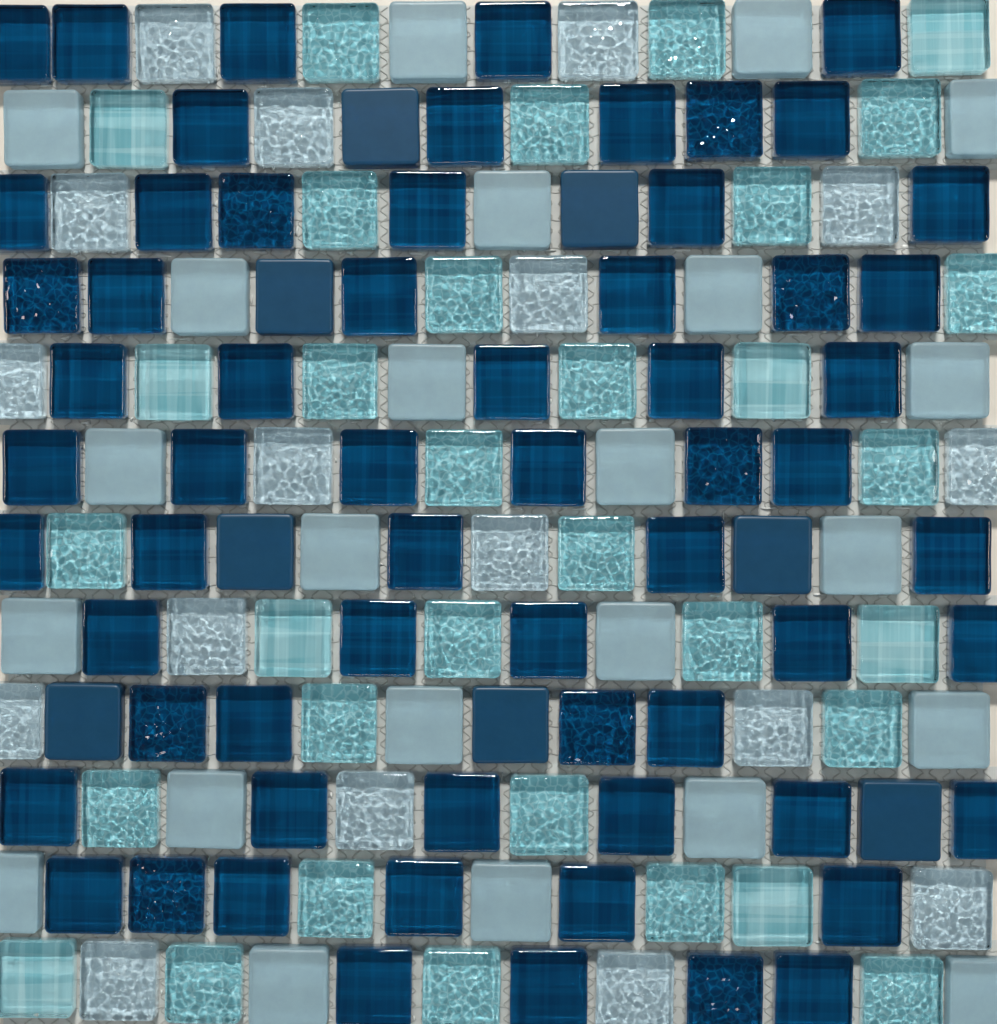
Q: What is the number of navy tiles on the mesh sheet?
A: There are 71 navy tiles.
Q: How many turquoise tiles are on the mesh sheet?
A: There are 33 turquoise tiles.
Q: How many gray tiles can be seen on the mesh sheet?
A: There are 40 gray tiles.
